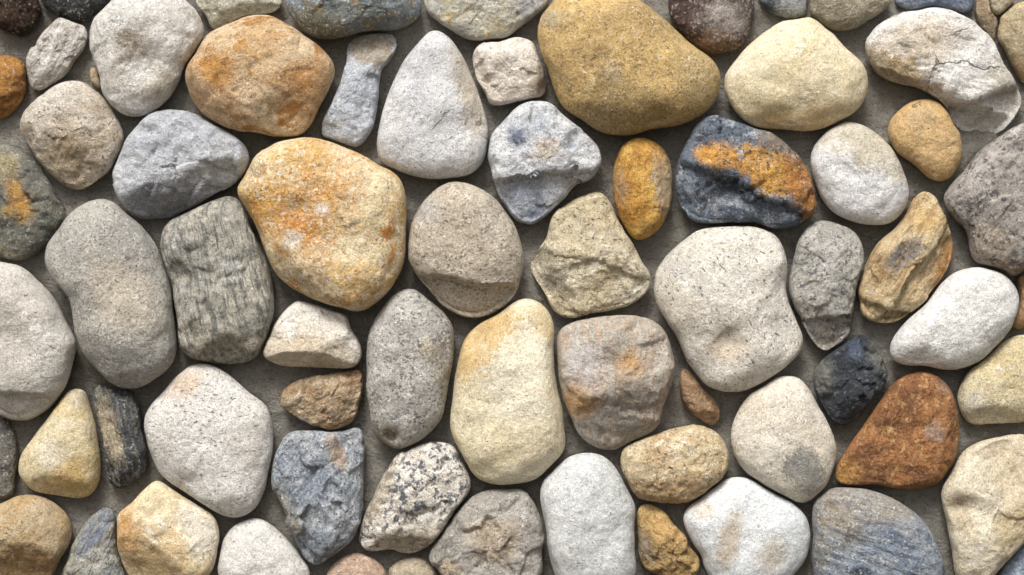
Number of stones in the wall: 73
